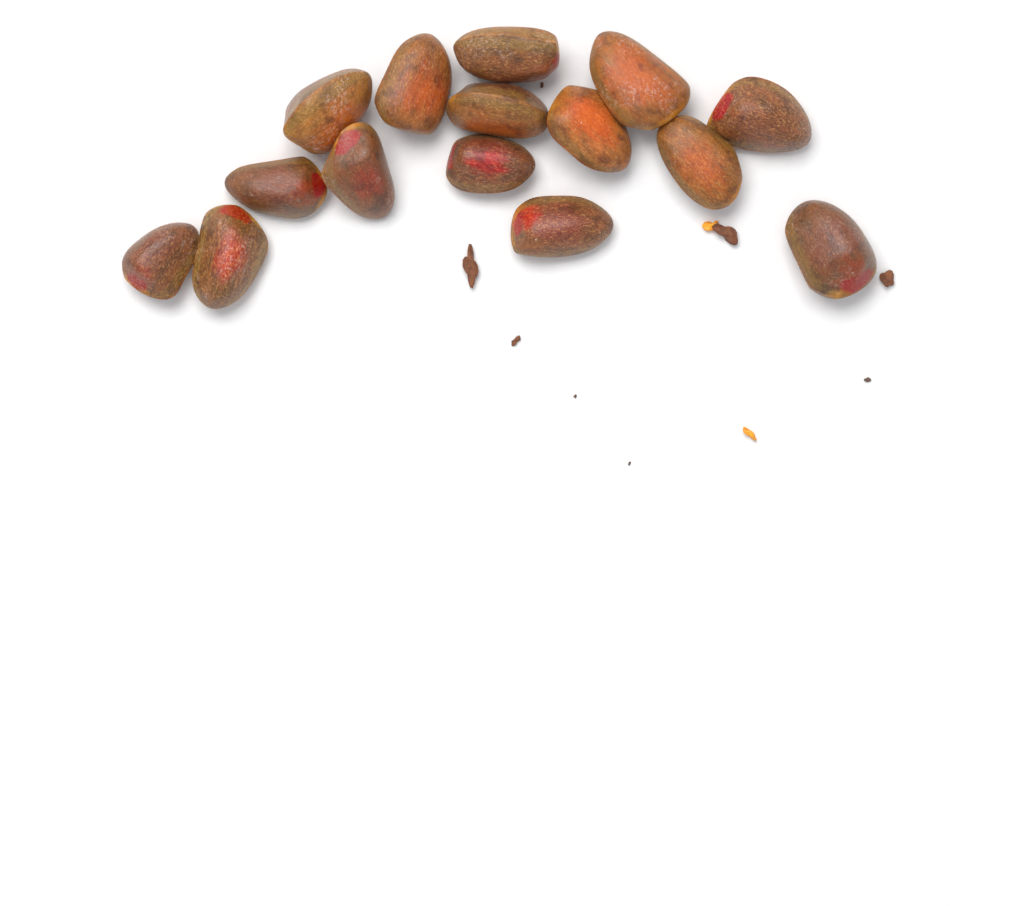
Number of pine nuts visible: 15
